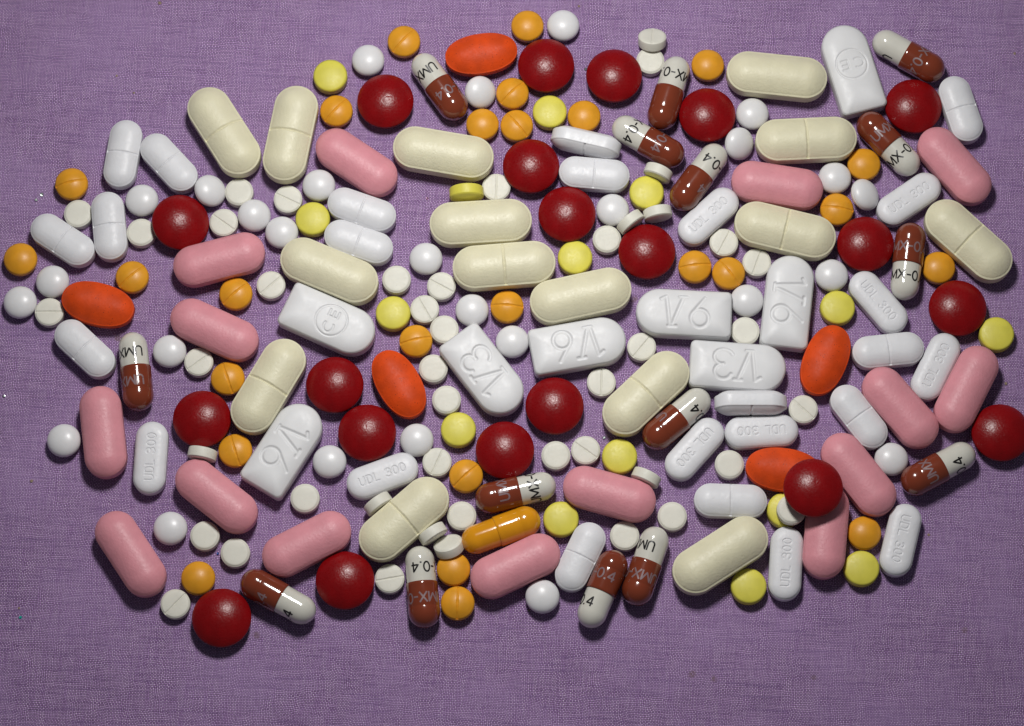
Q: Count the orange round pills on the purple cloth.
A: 26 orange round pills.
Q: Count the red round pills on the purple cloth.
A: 20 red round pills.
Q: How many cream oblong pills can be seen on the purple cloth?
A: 15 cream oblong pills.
